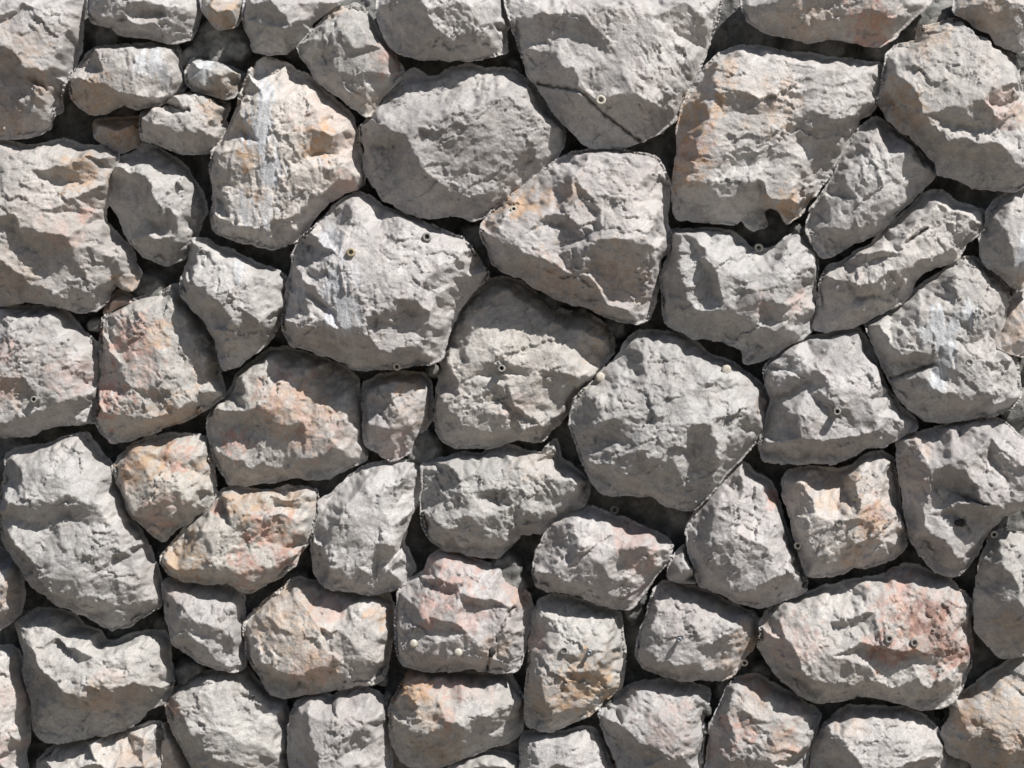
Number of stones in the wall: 67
